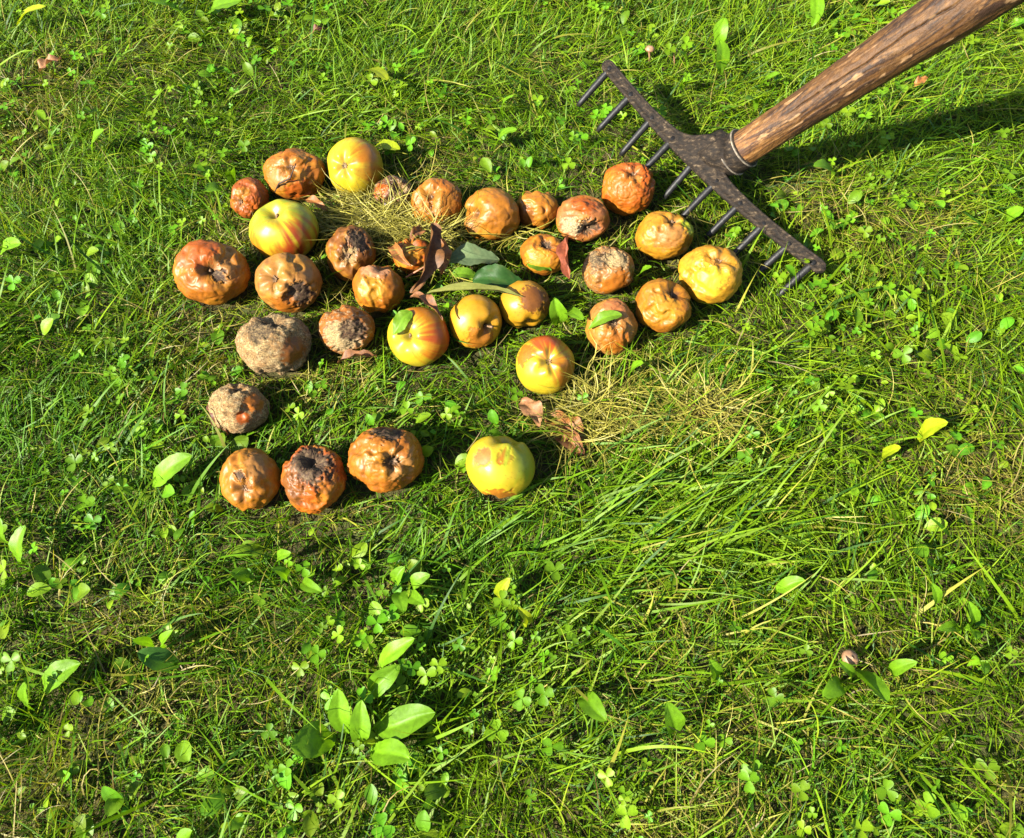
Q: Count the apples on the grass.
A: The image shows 32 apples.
